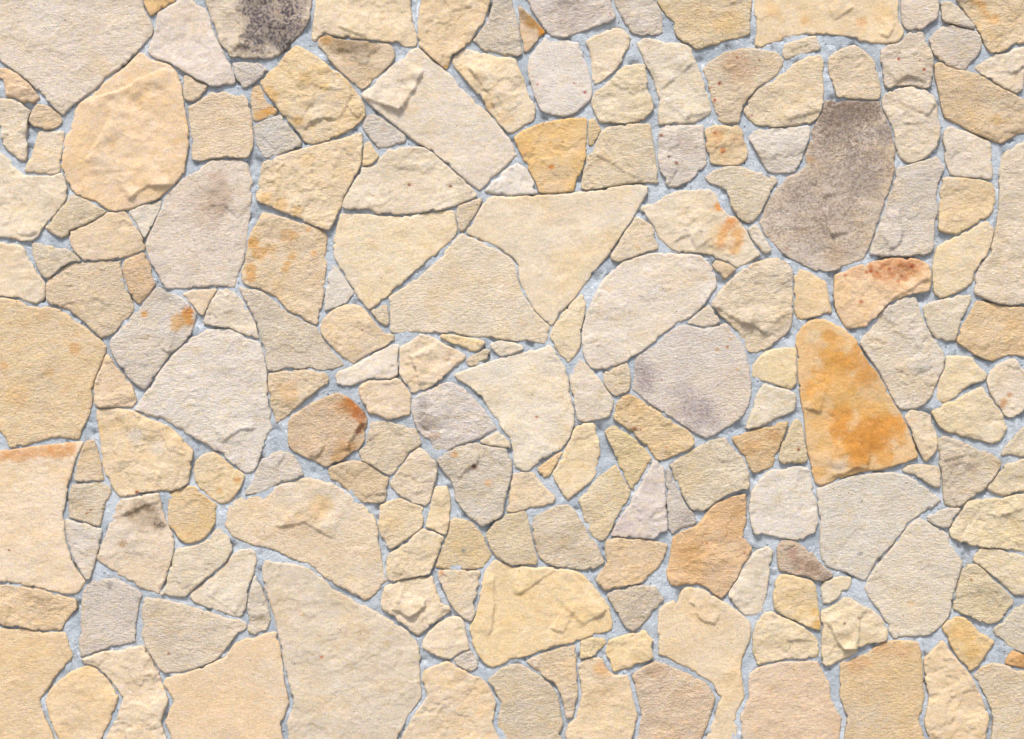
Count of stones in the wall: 200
